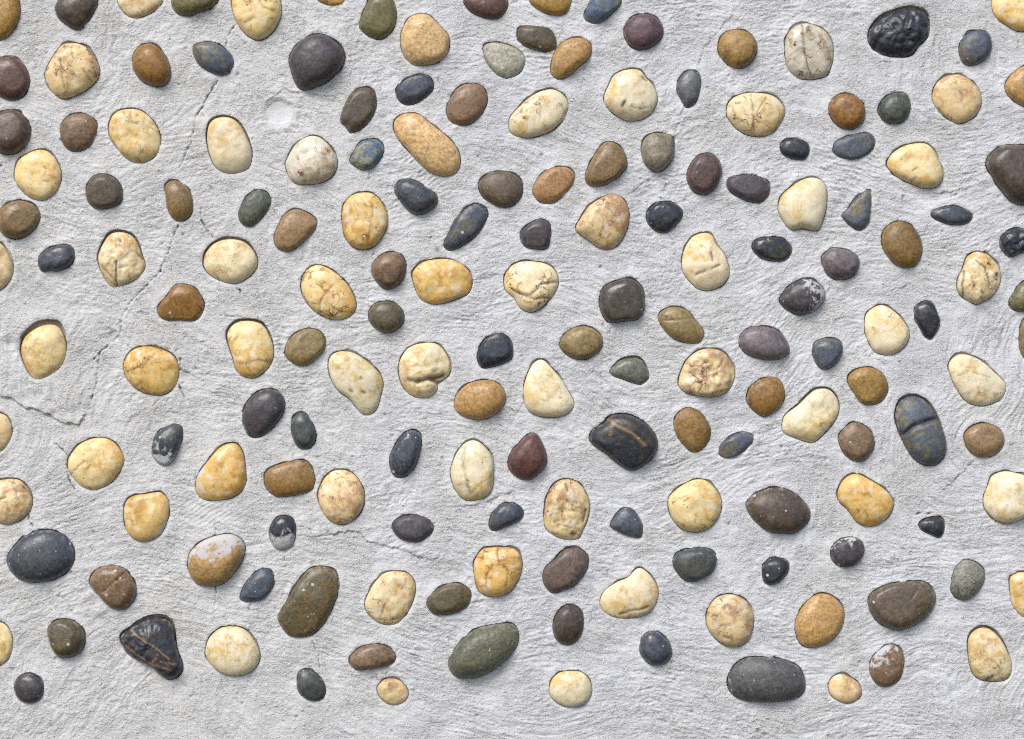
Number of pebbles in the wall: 172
